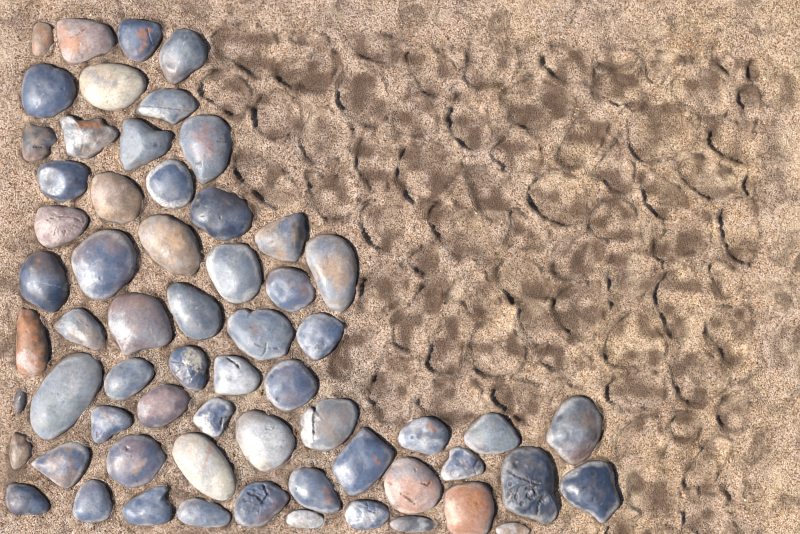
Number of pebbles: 63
